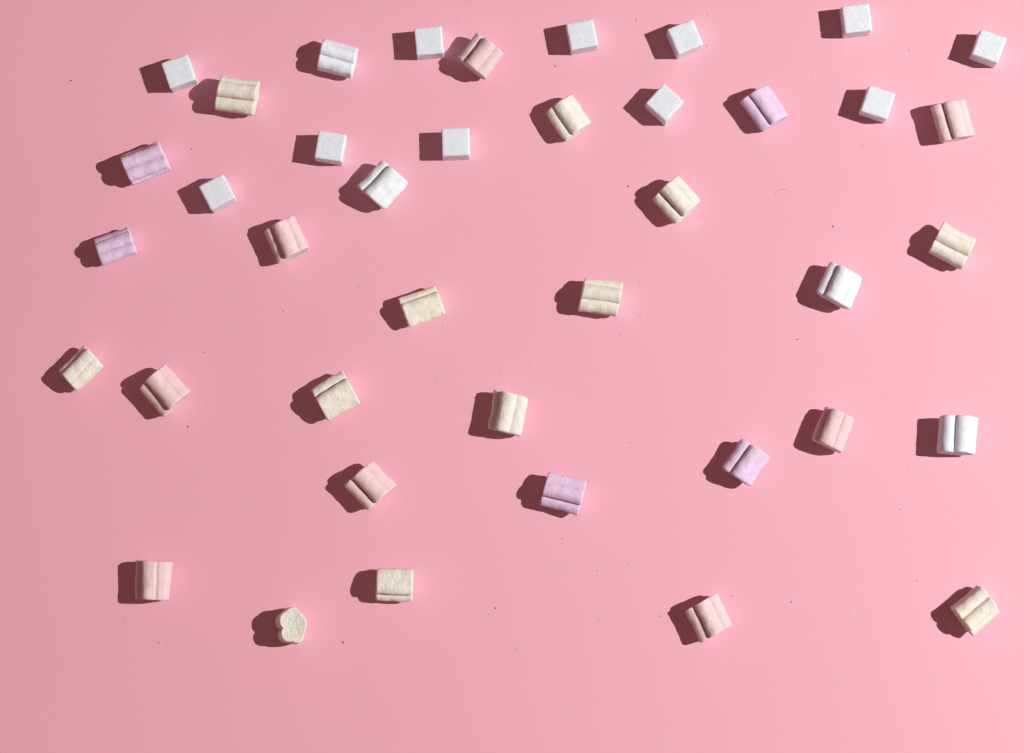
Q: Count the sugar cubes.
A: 11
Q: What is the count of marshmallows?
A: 29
